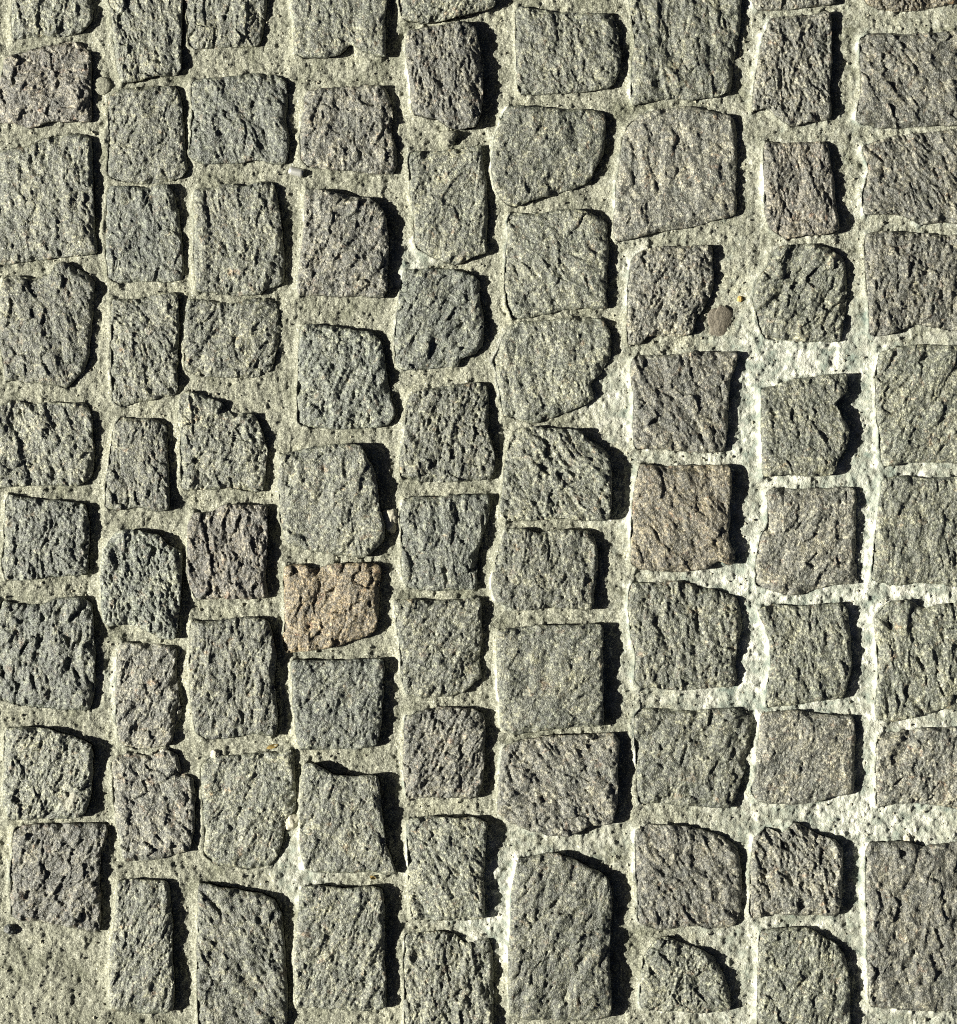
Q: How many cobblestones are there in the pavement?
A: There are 83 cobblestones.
